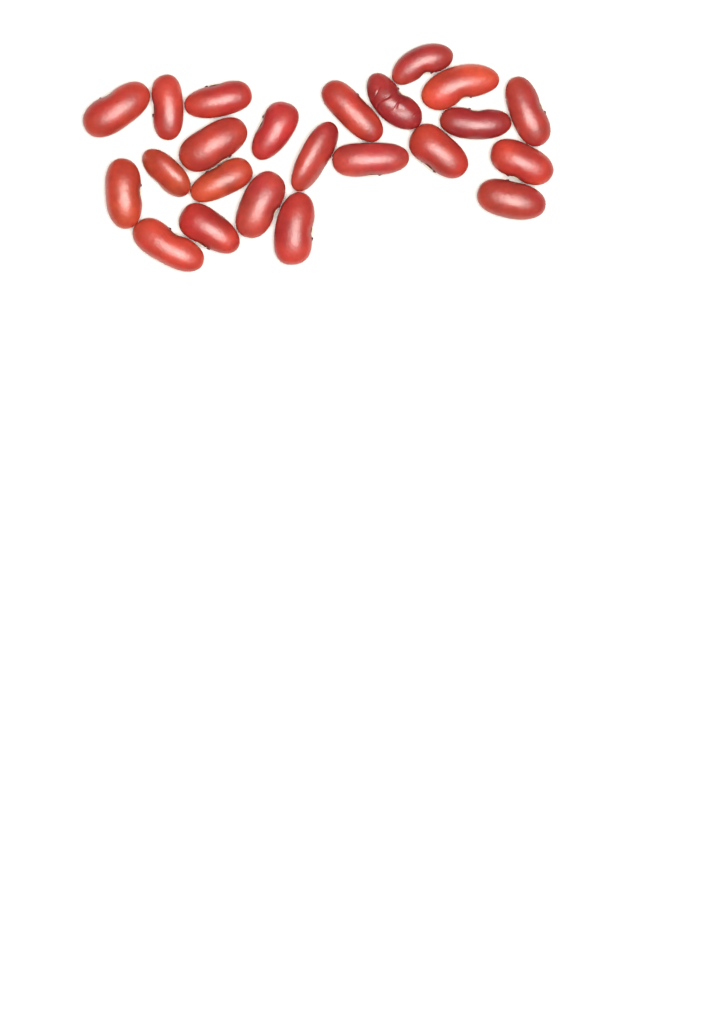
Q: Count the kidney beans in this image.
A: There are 23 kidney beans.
